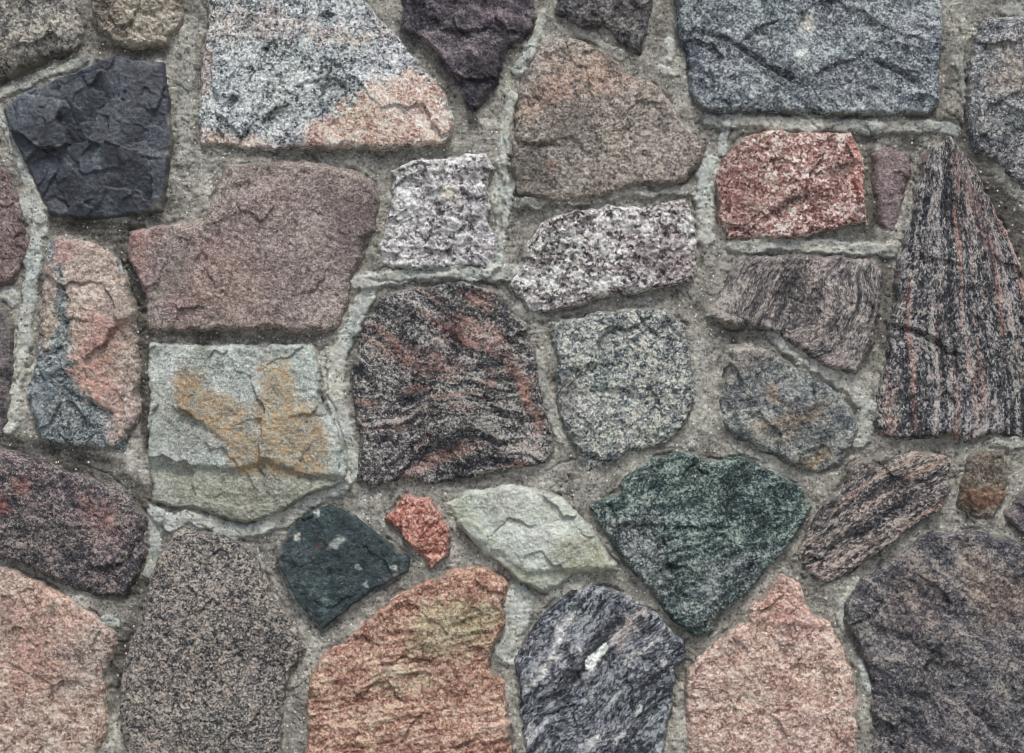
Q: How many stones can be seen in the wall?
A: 37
